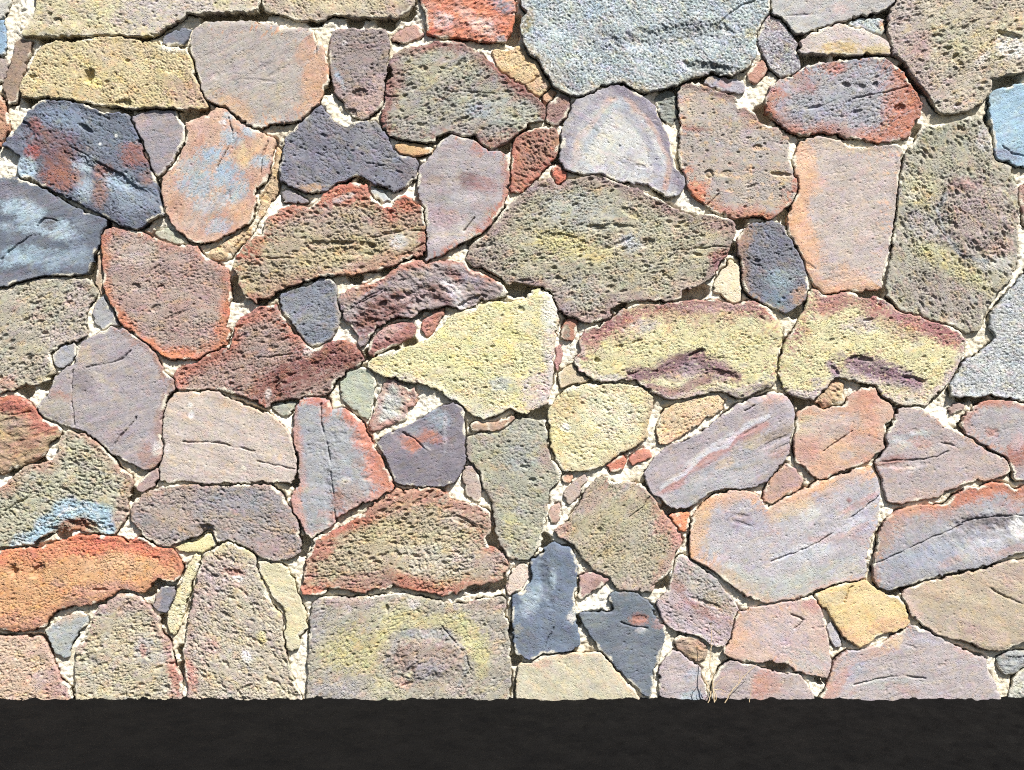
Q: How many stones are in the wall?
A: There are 126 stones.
